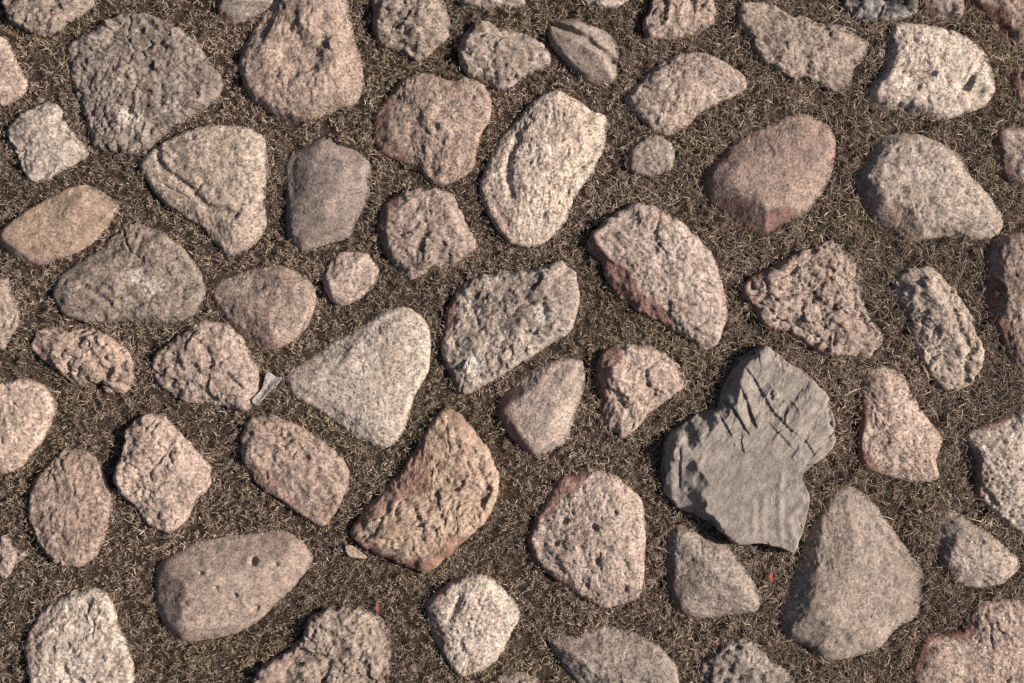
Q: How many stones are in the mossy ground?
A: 64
